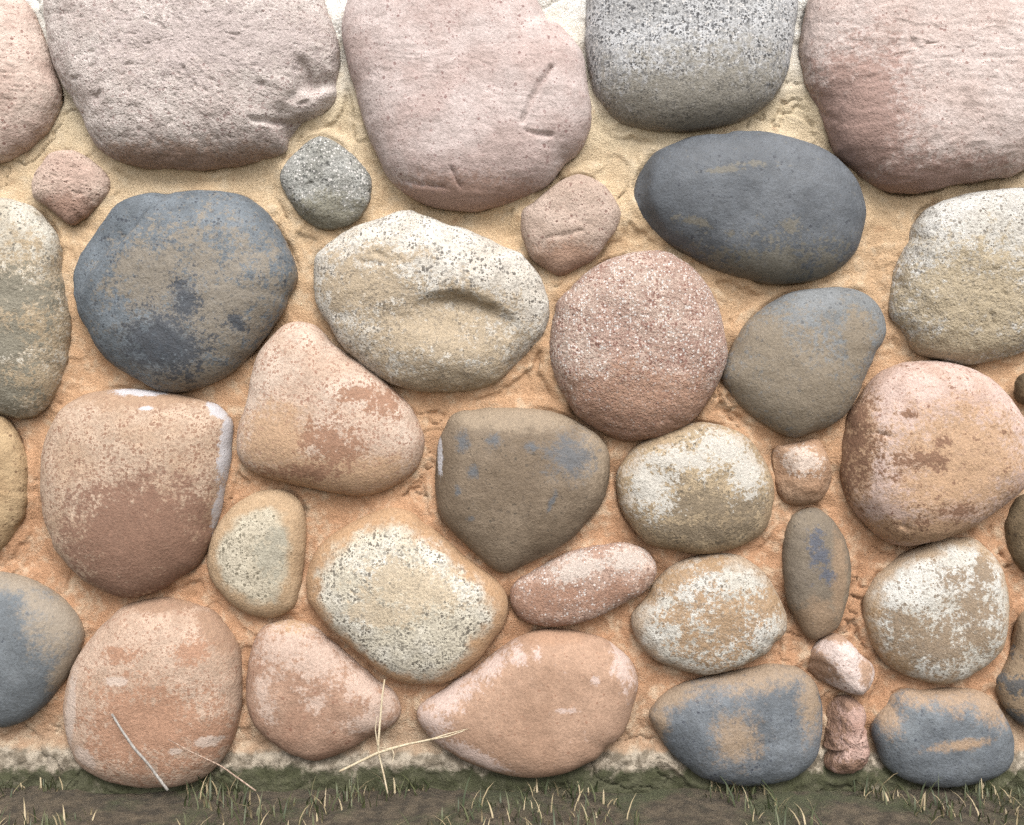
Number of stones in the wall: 39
